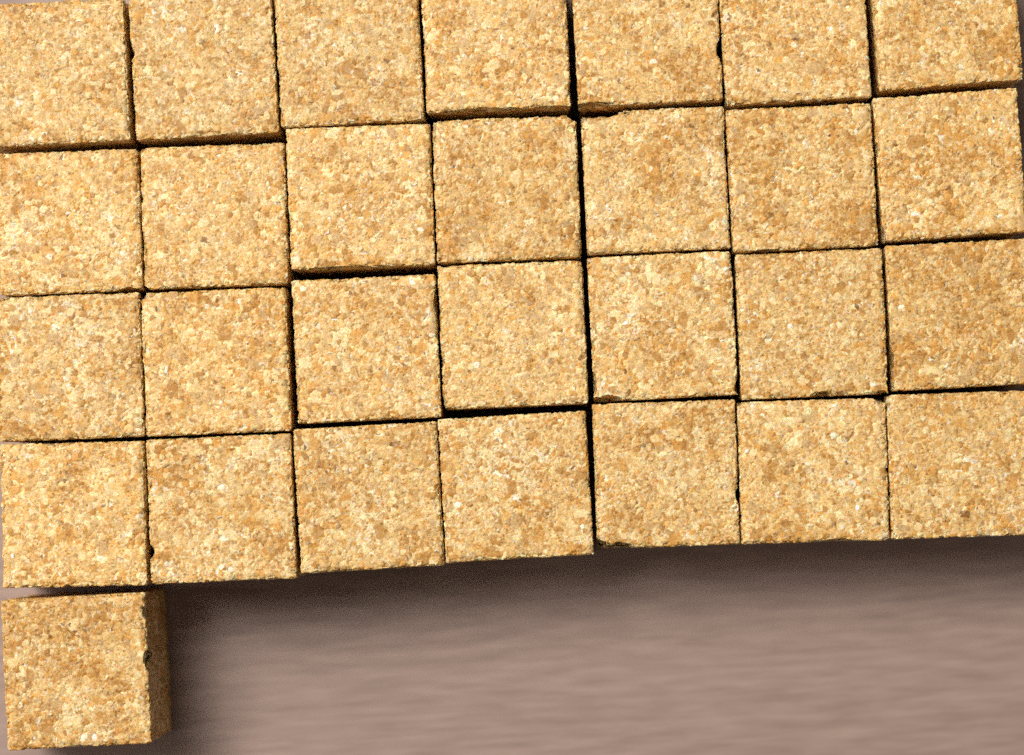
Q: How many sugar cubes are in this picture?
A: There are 29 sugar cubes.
